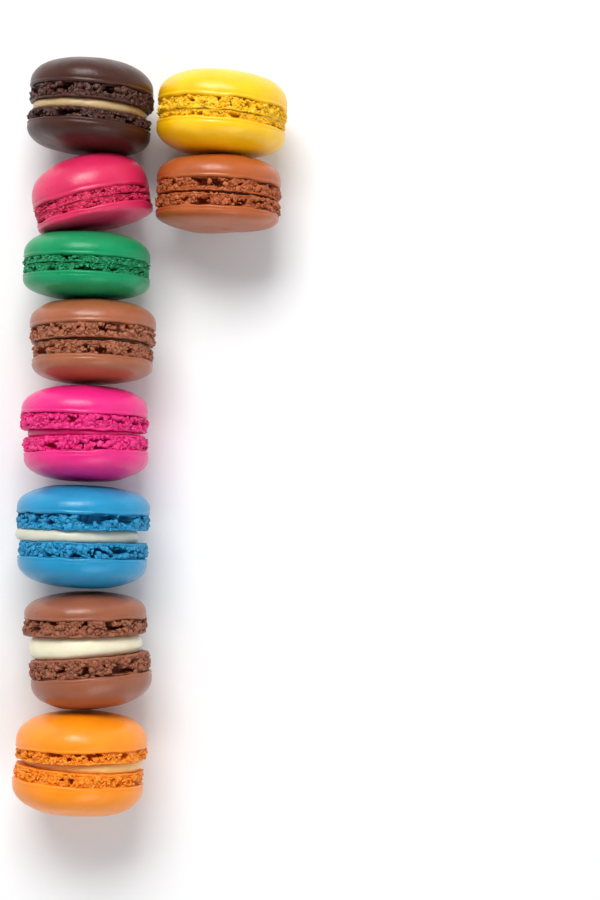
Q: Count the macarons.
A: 10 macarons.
